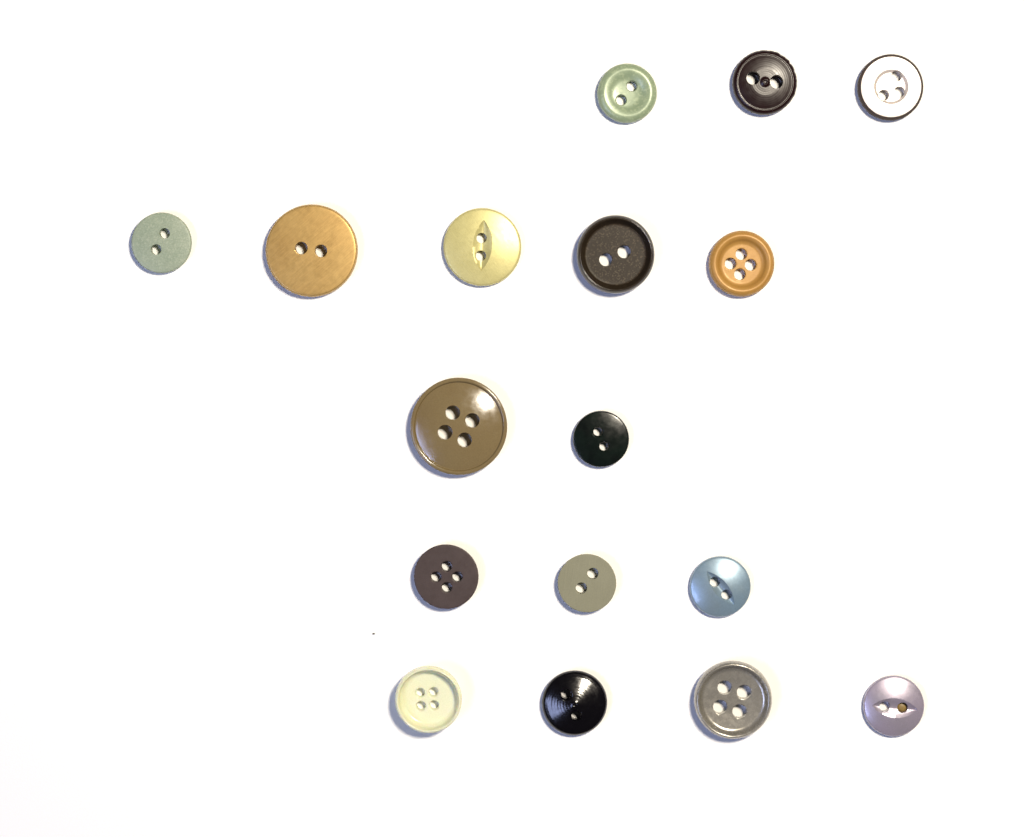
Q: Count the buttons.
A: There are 17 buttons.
